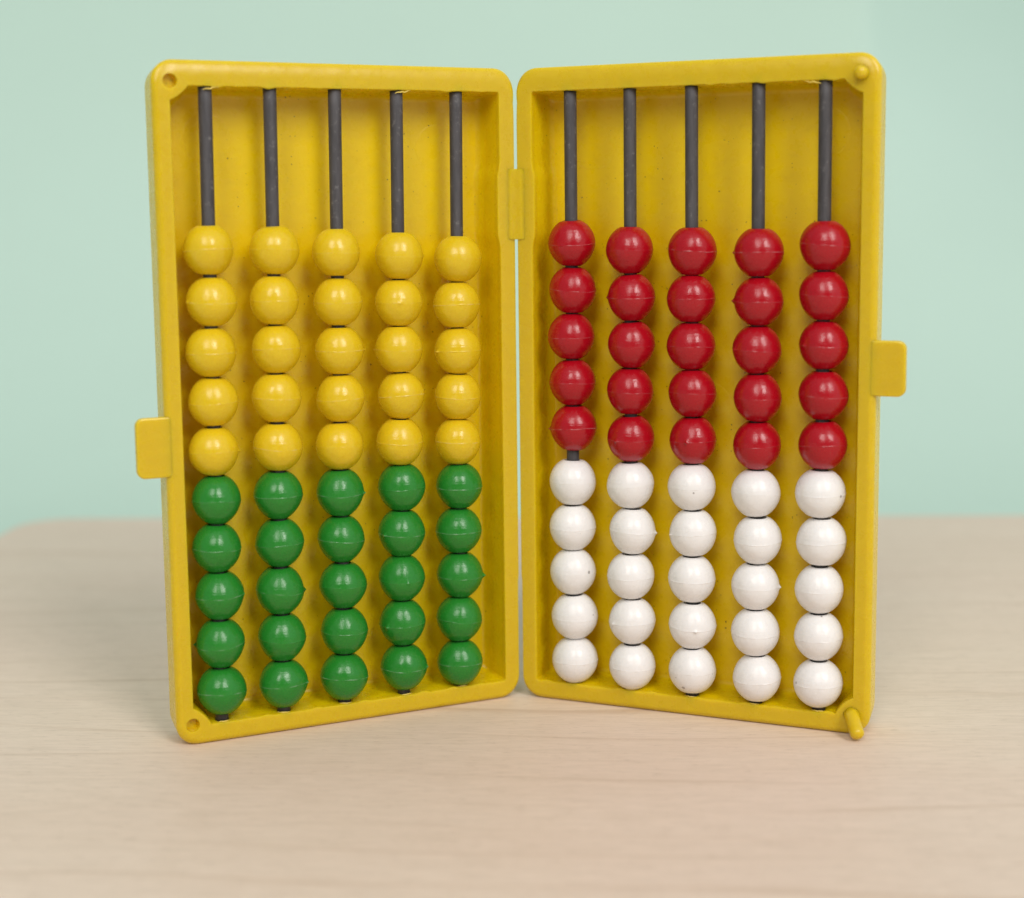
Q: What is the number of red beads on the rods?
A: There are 25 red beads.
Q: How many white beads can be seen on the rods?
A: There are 25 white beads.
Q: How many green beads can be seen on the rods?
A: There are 25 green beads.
